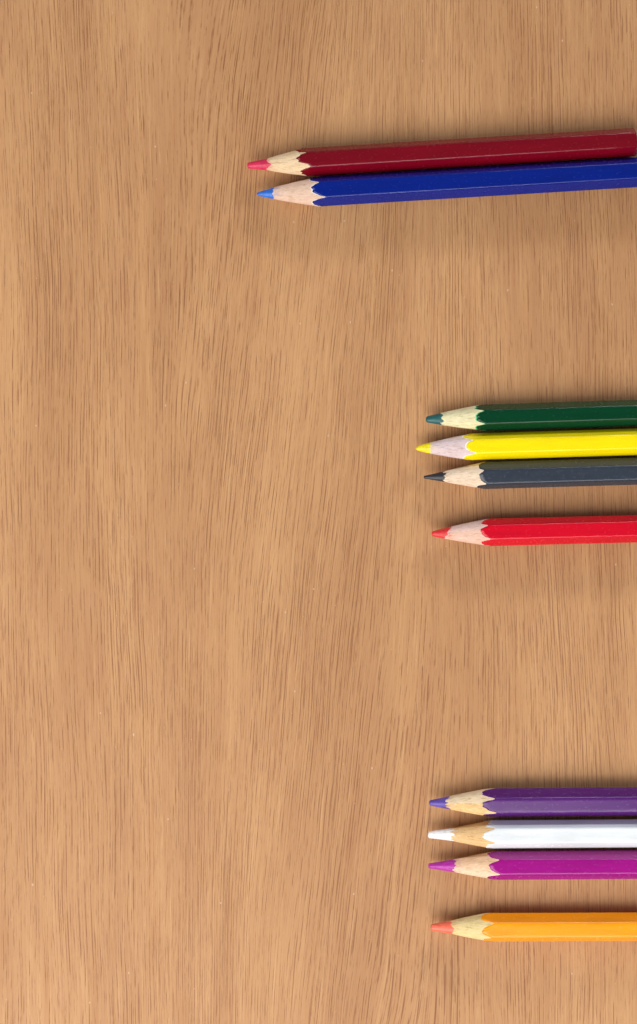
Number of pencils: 10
